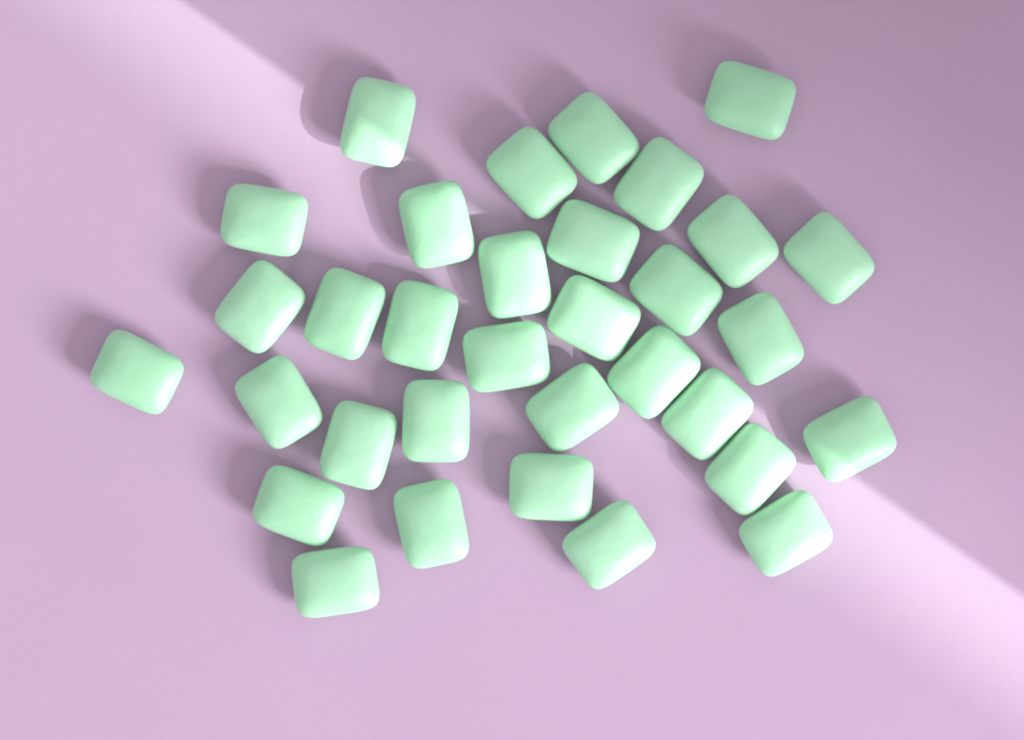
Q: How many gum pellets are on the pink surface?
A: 33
